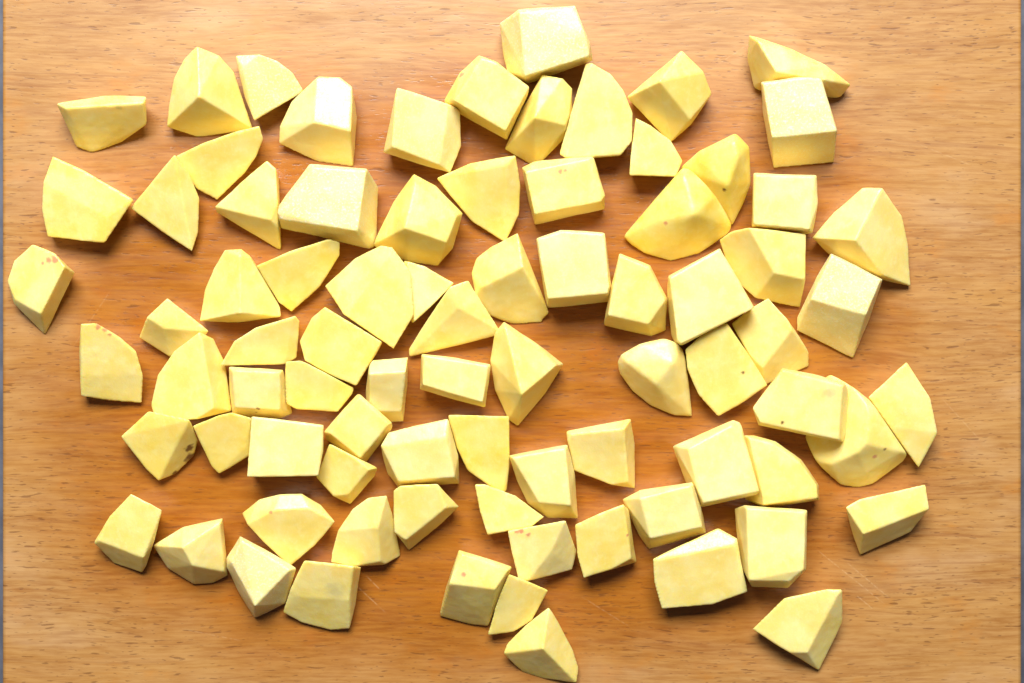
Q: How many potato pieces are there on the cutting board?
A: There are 82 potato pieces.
